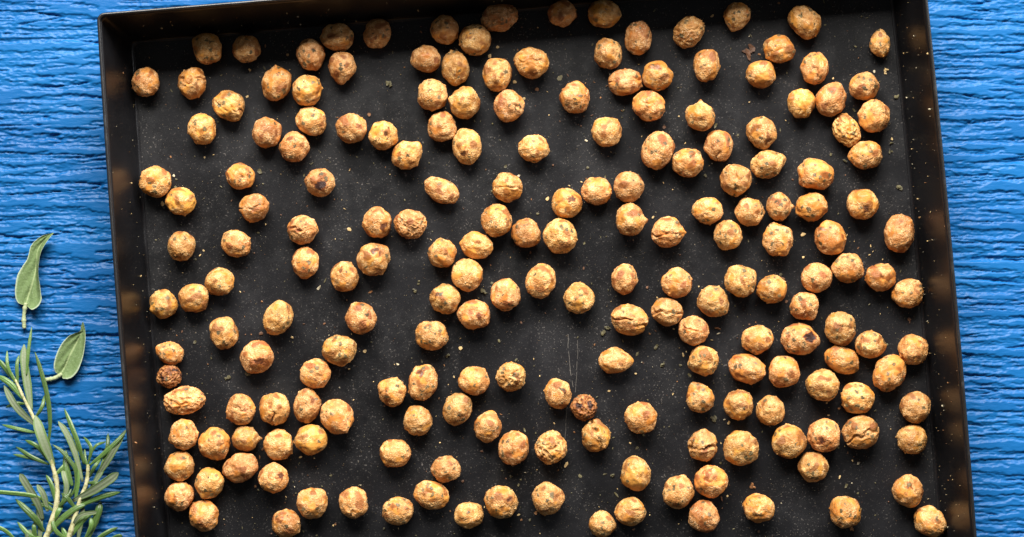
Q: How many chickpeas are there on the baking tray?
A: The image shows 200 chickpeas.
